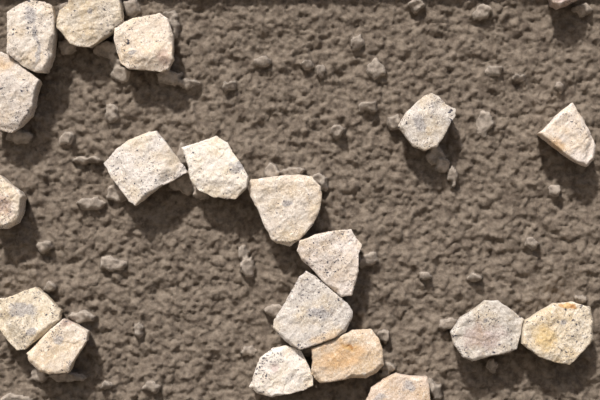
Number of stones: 20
